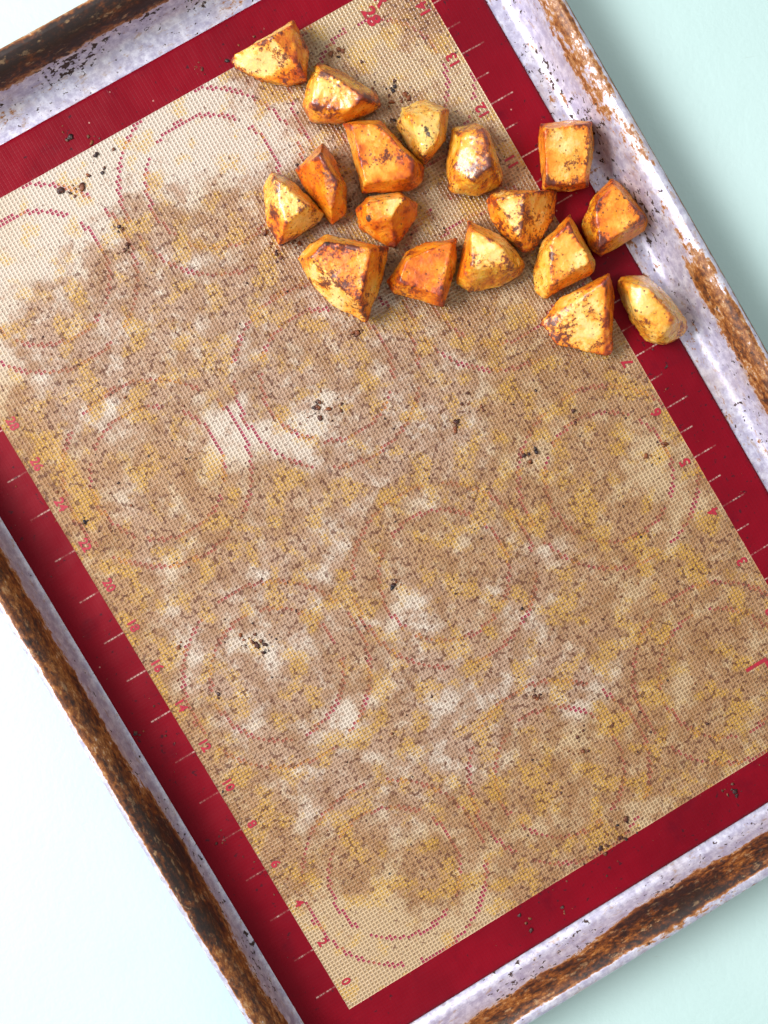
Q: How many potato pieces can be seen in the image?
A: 17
